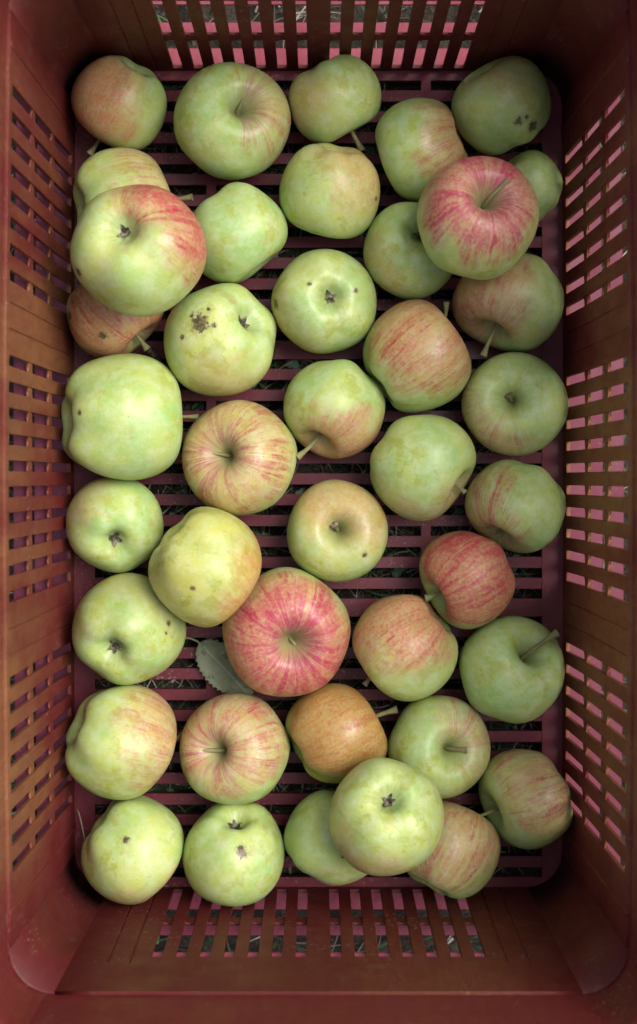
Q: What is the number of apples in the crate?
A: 41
